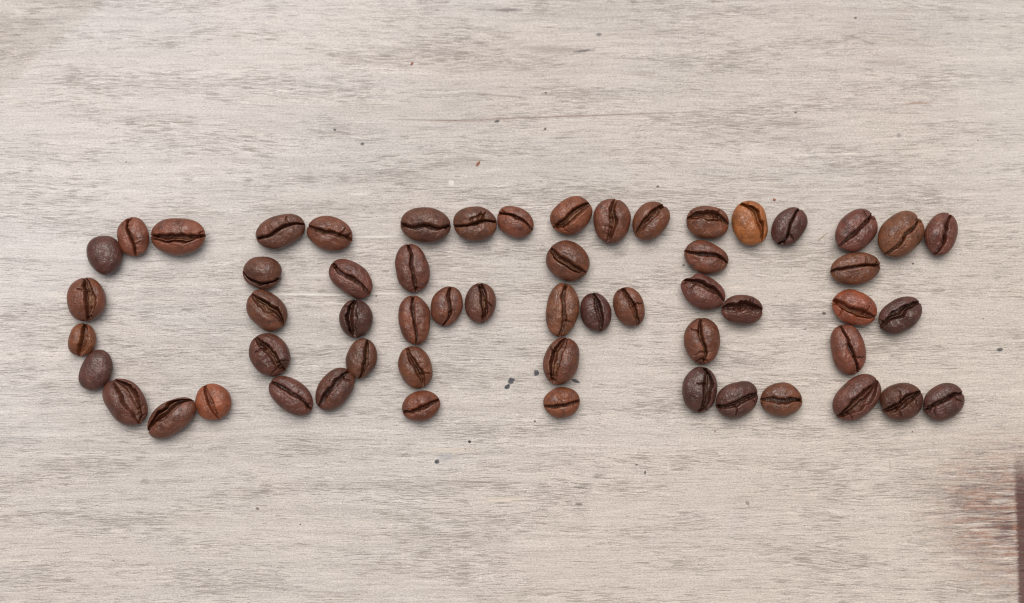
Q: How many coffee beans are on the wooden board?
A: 57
